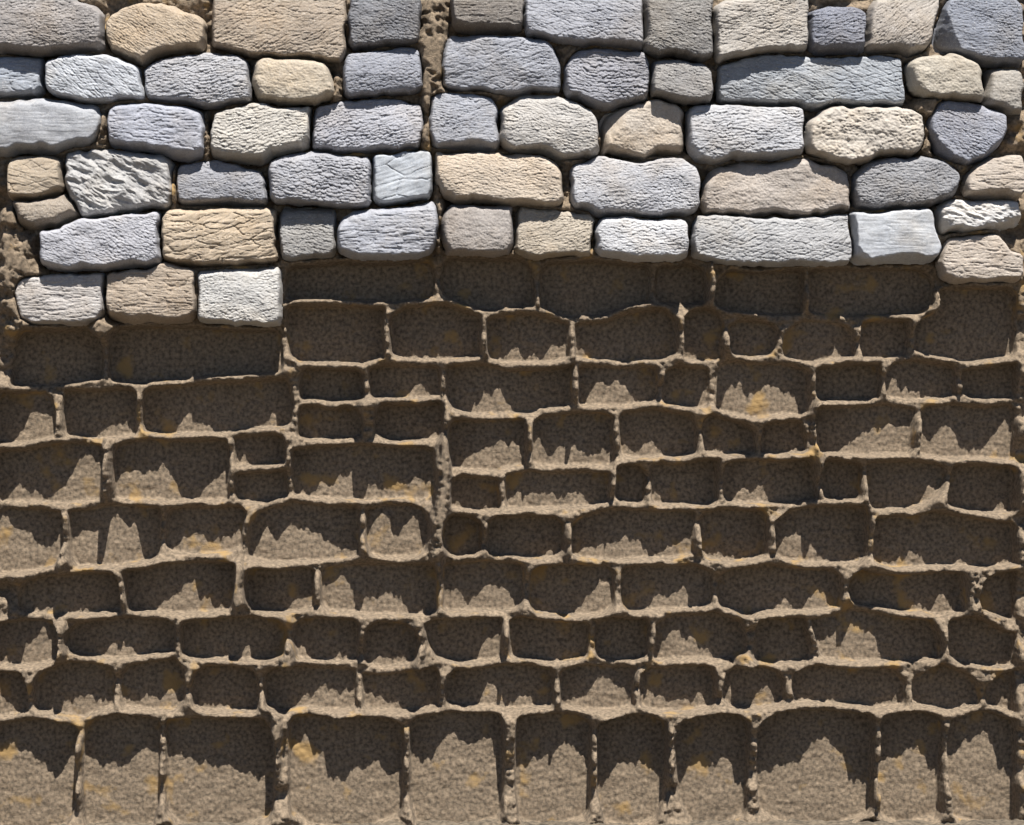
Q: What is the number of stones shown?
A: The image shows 57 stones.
